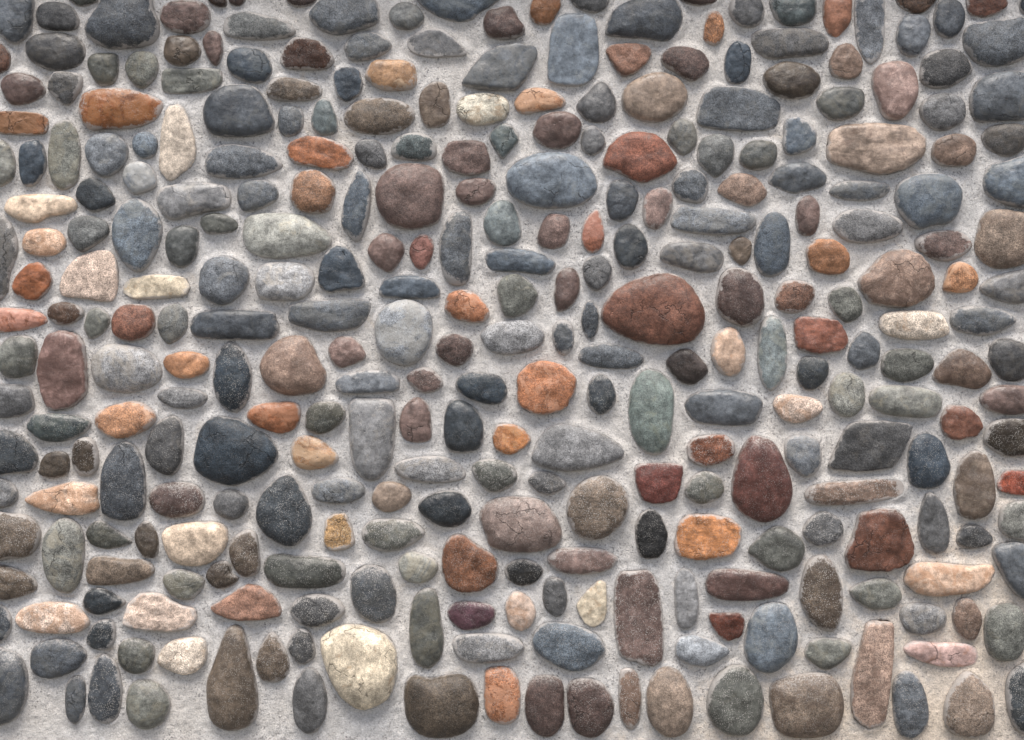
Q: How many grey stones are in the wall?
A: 177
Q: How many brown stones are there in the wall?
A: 95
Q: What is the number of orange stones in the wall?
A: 24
